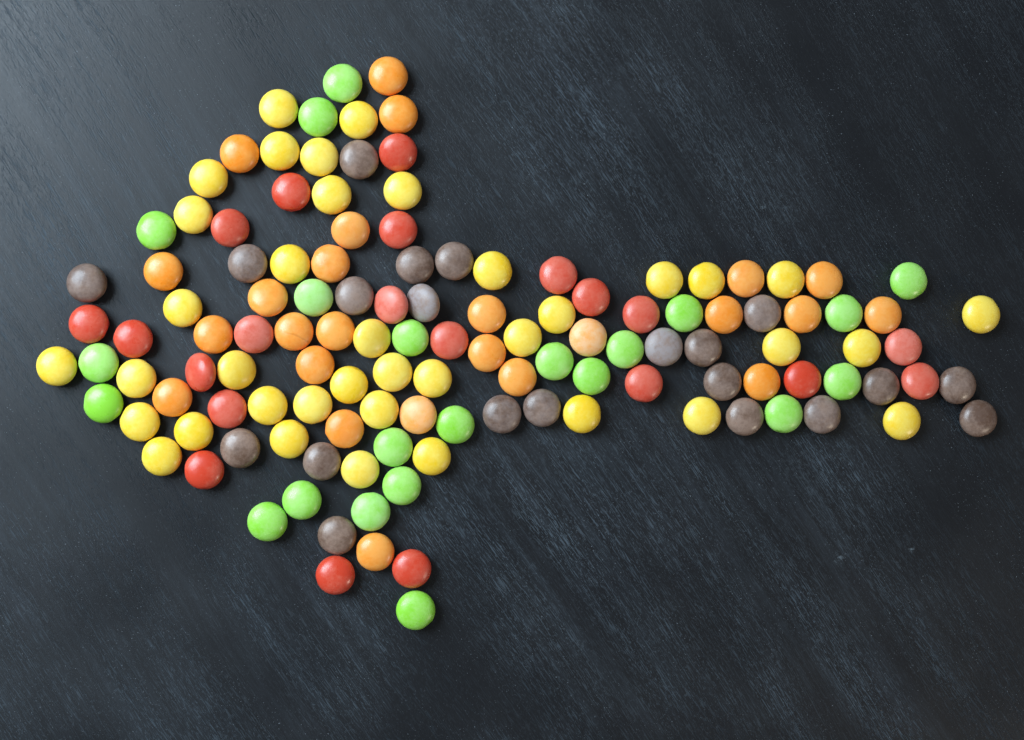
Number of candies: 127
